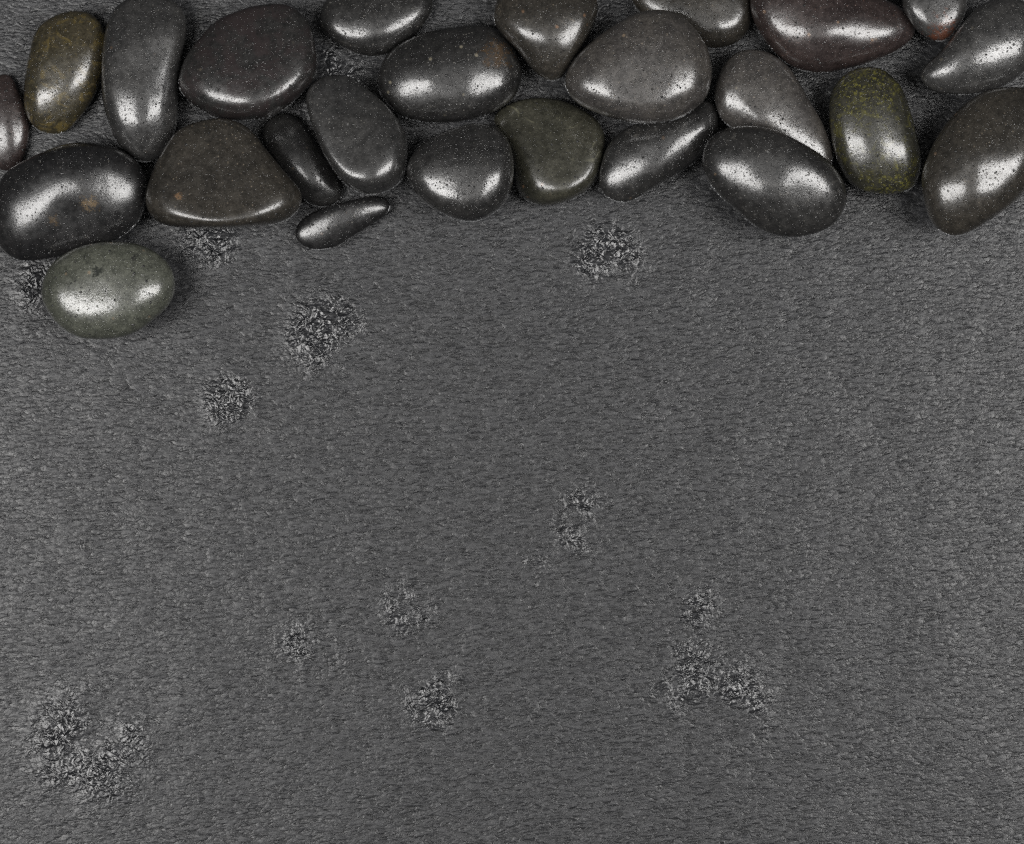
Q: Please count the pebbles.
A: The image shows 25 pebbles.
